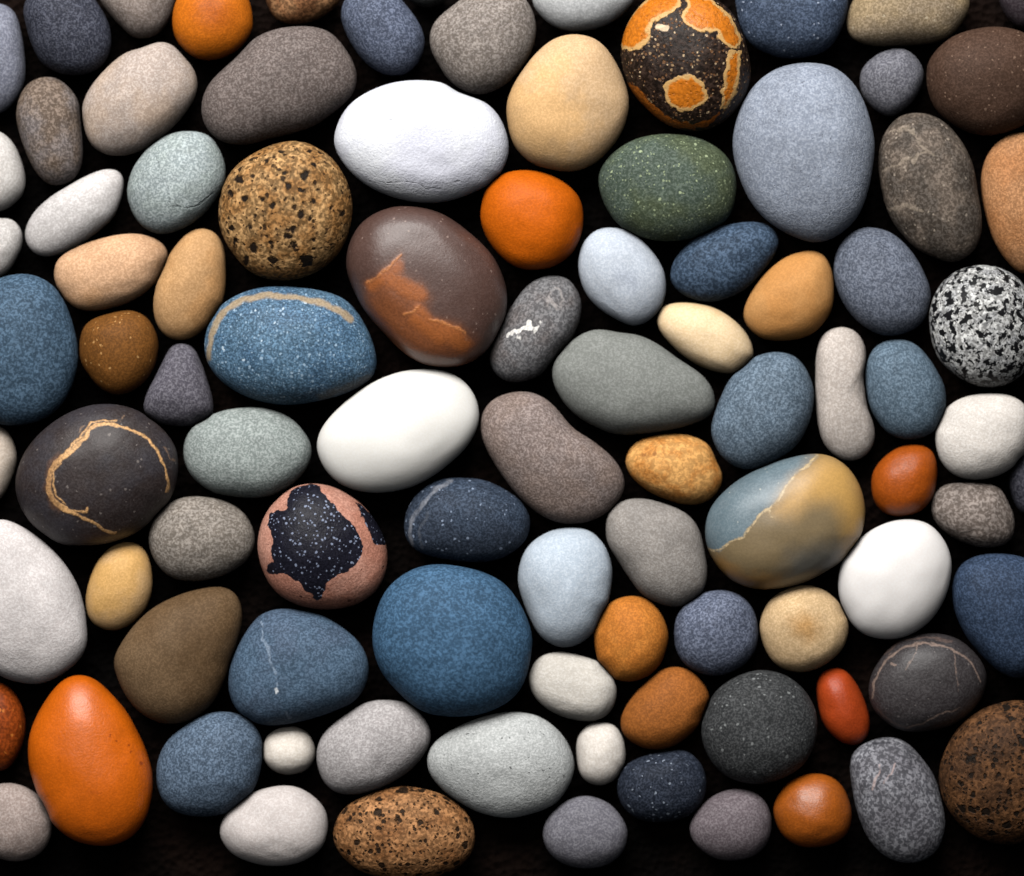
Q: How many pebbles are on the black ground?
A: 95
